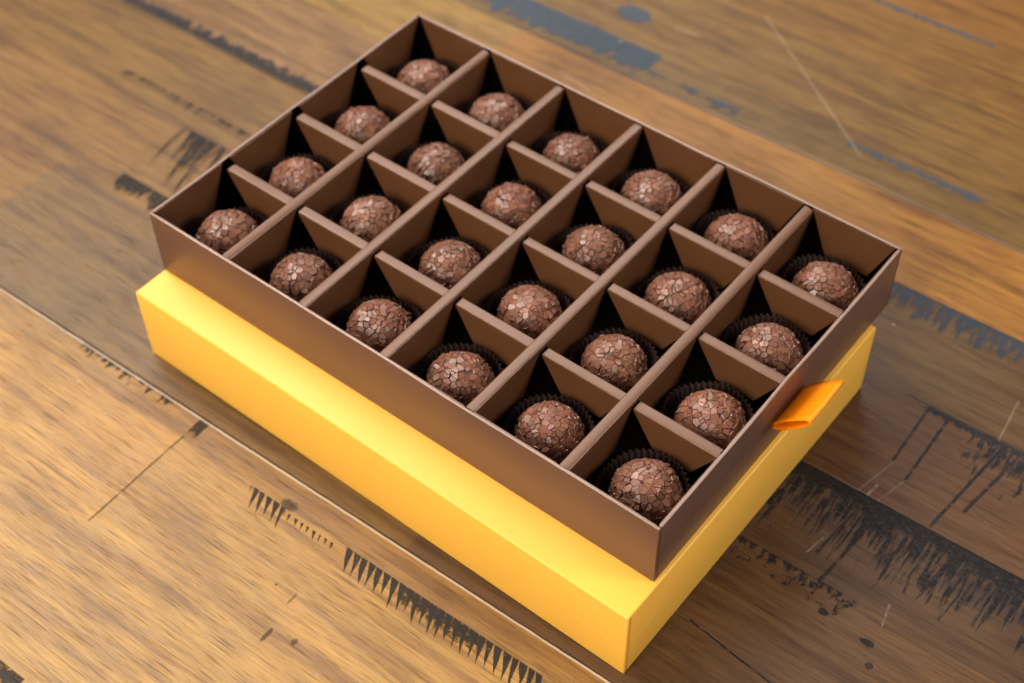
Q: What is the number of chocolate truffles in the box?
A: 24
